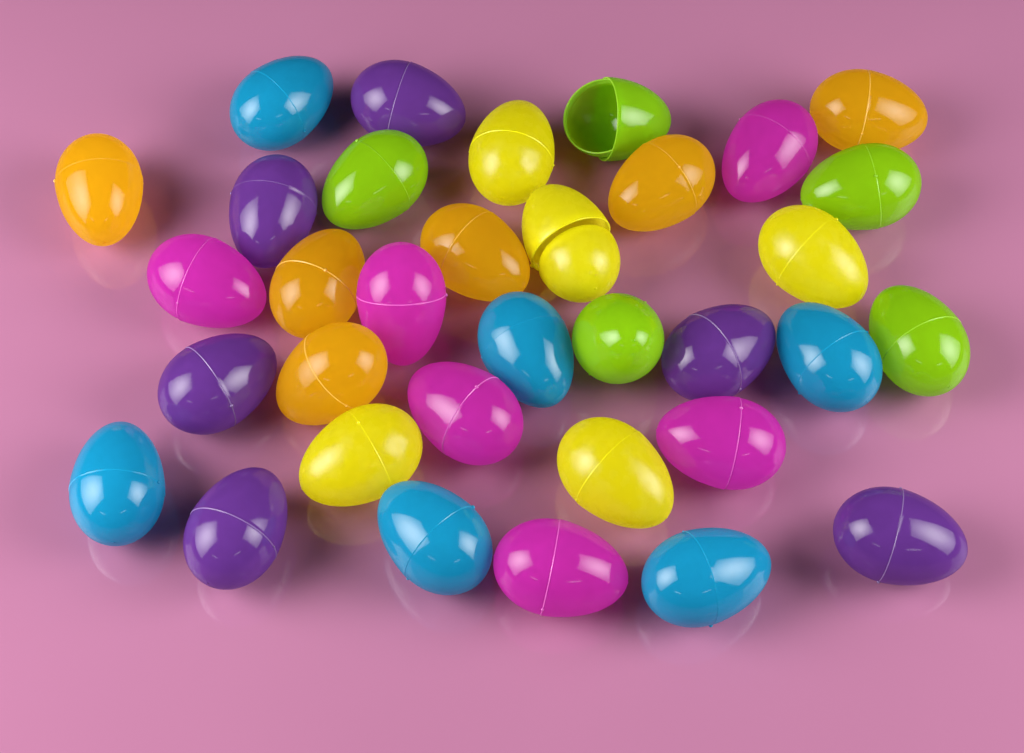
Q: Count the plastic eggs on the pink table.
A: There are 34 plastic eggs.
